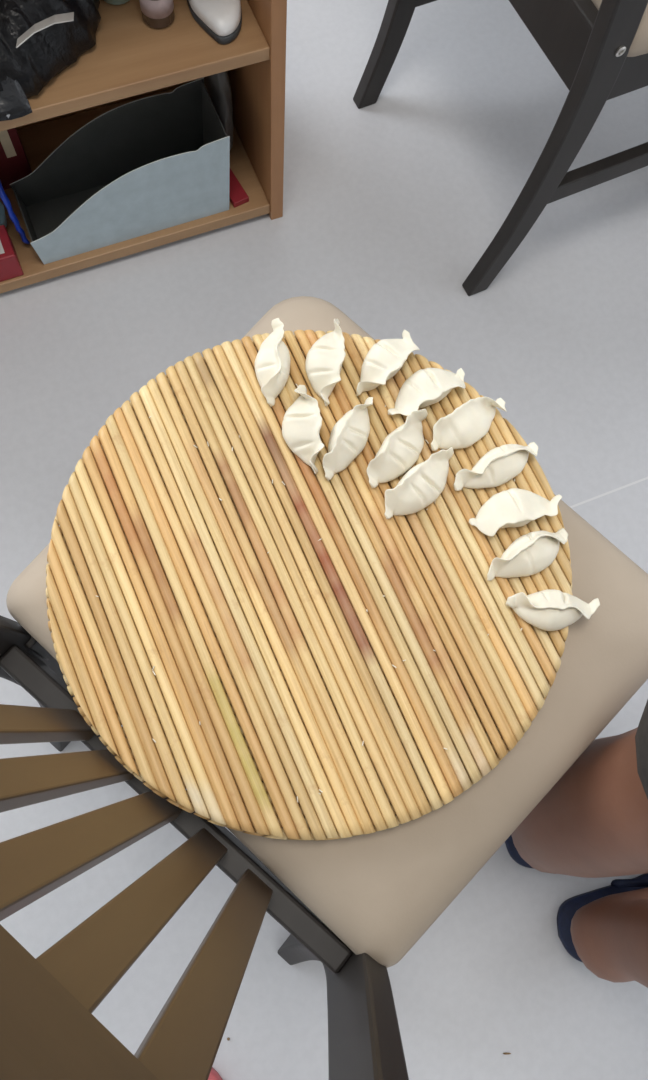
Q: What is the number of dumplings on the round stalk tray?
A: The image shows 13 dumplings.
